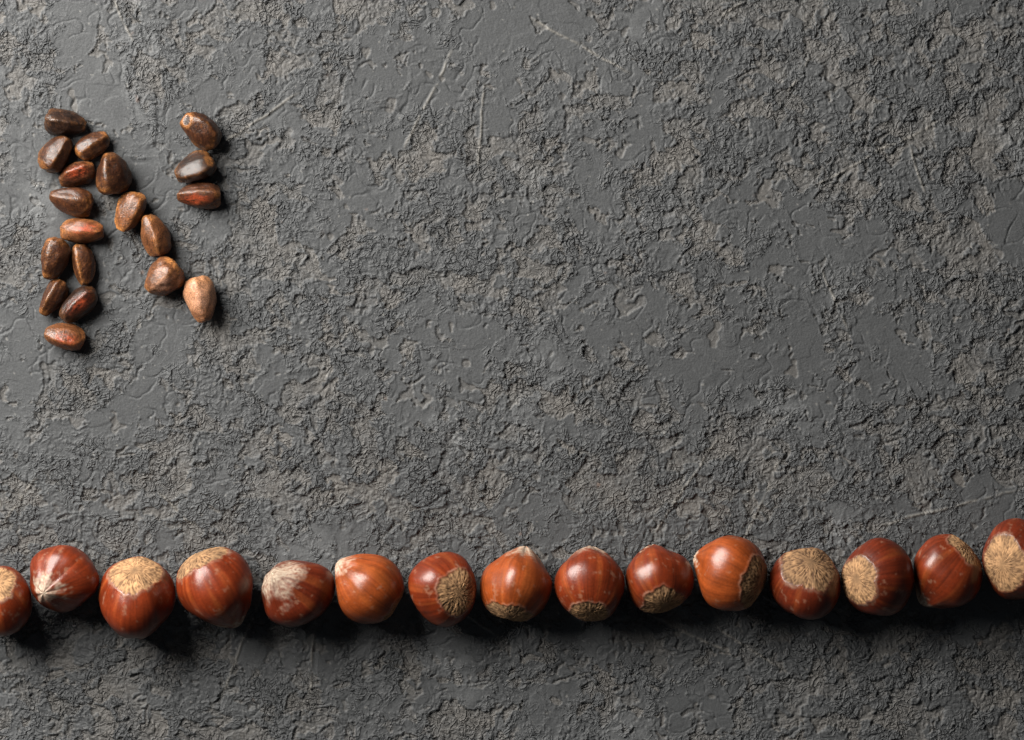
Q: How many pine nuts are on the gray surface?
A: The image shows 19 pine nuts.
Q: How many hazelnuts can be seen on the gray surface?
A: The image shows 15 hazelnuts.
